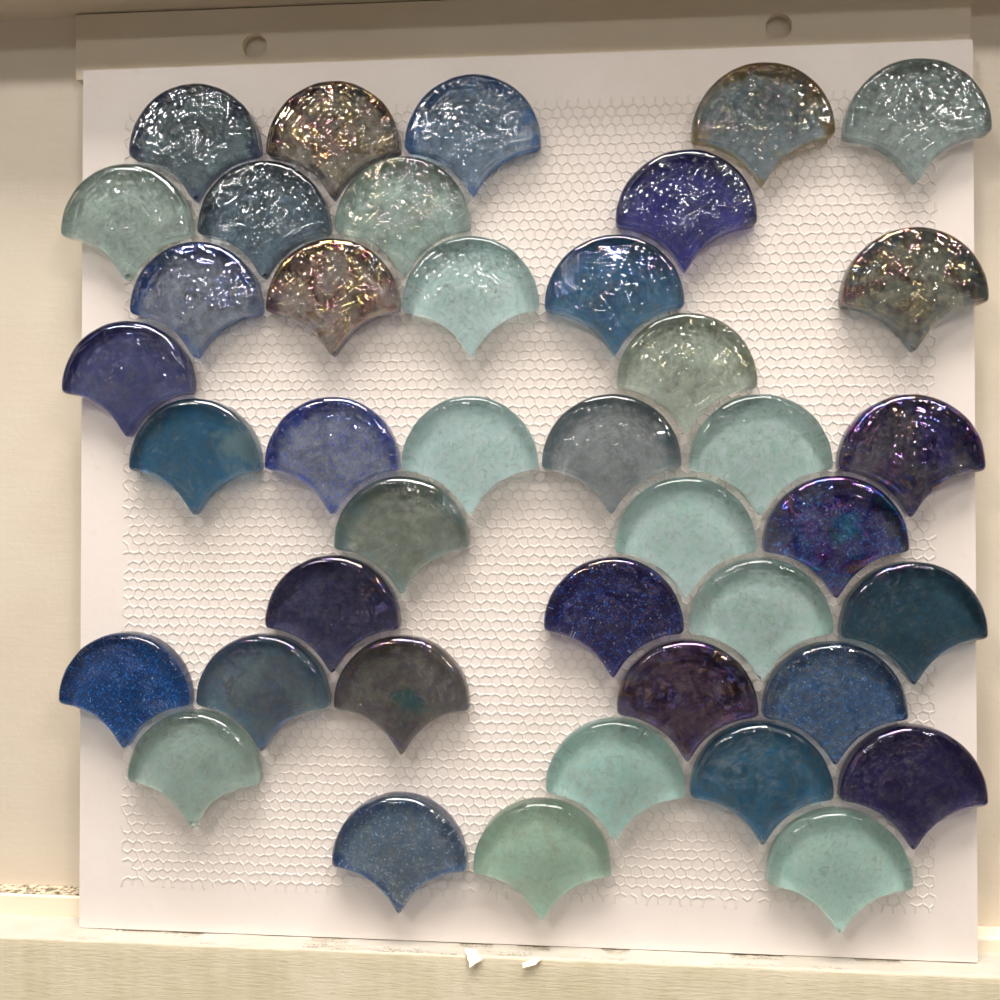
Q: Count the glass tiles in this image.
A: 41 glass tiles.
